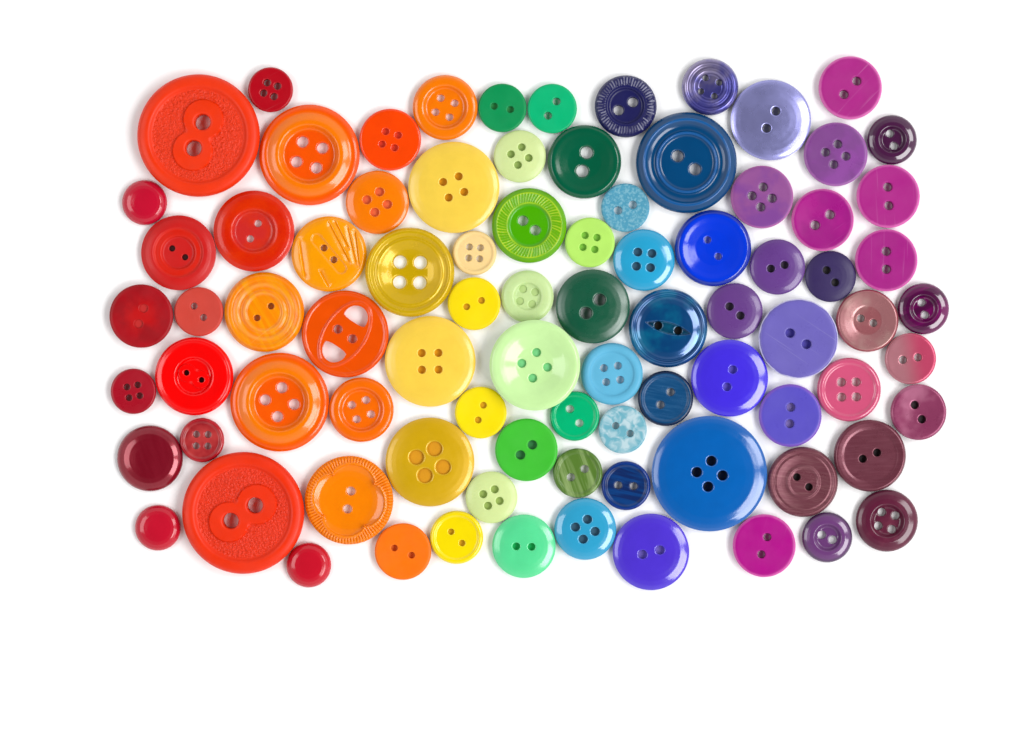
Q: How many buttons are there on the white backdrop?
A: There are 85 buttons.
